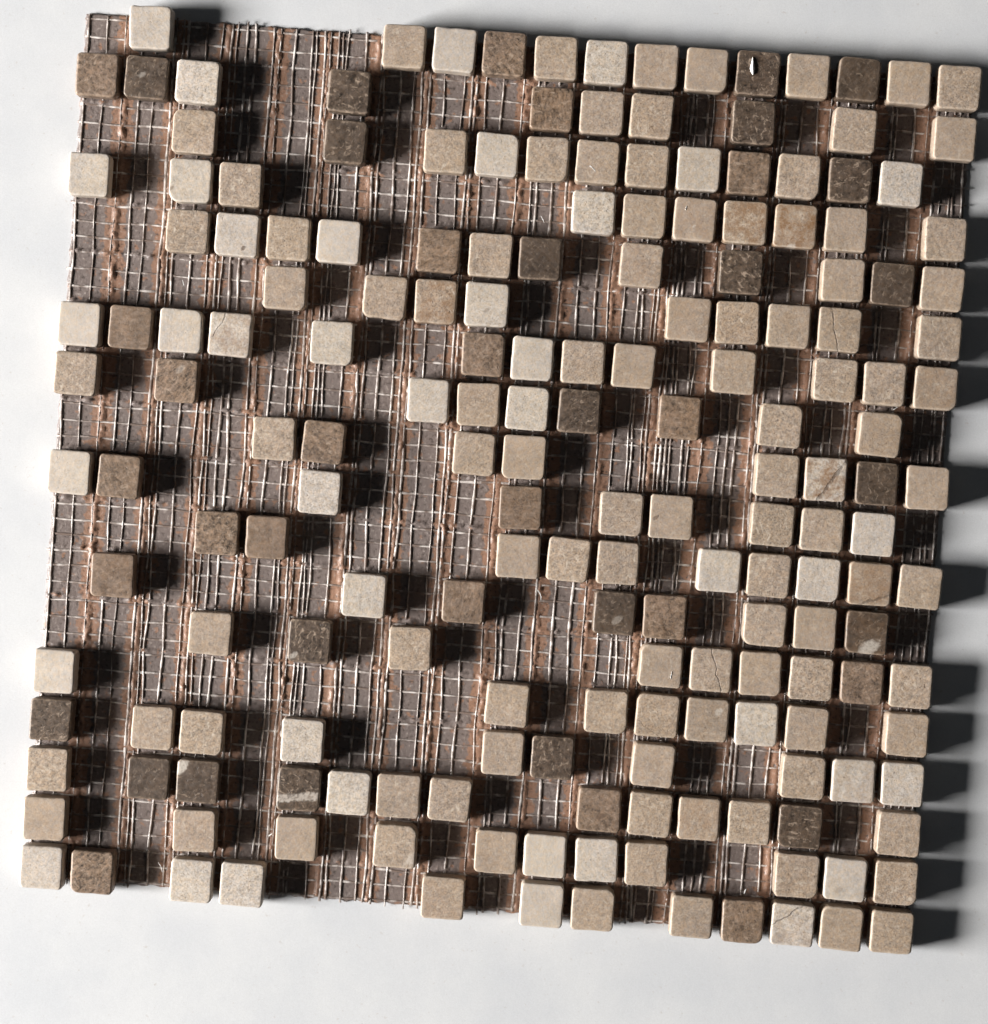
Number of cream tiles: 41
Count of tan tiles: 103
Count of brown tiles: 42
